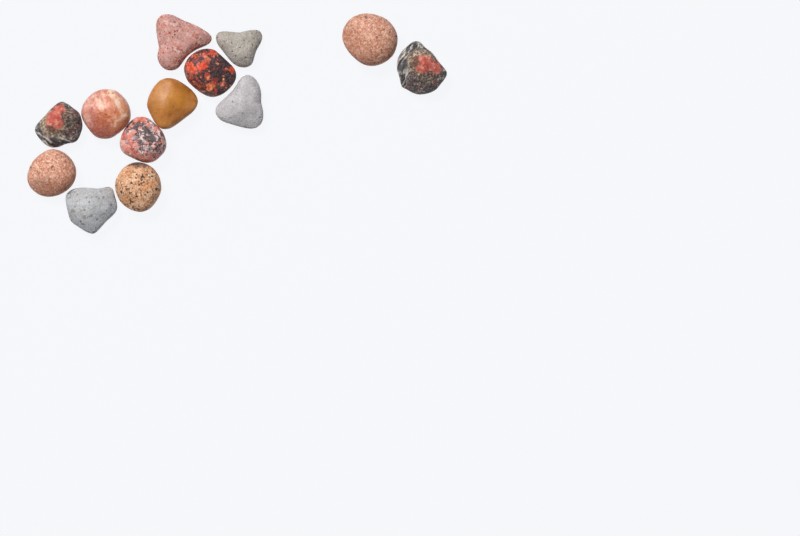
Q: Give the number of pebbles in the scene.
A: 13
